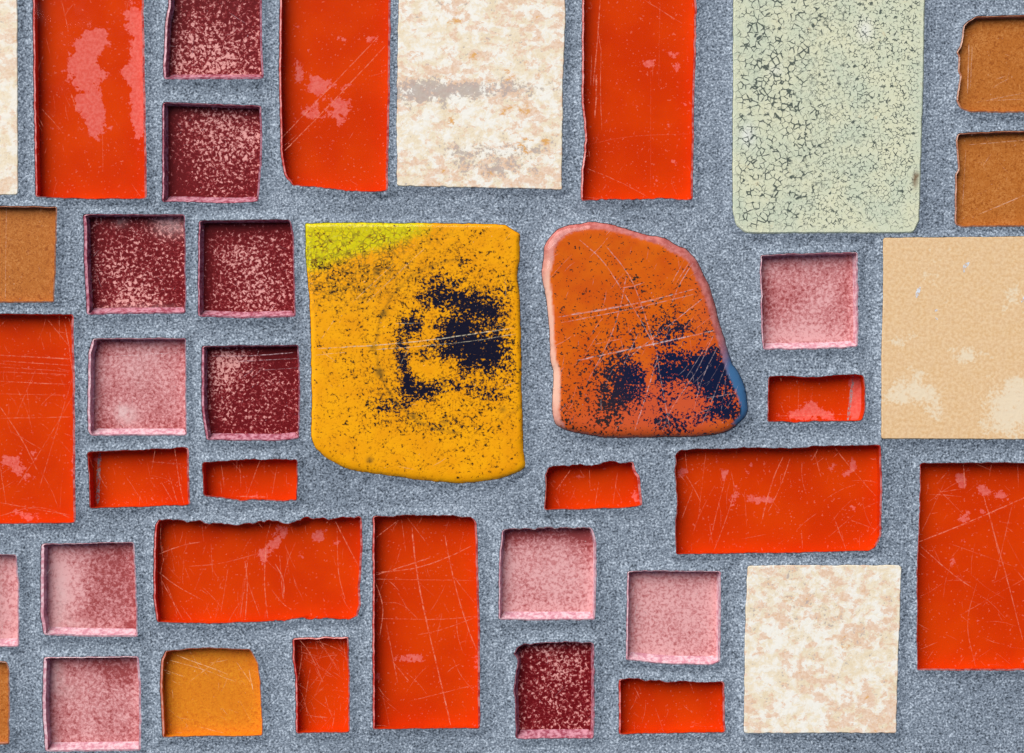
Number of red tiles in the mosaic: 14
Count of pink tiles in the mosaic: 7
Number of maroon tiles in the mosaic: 6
